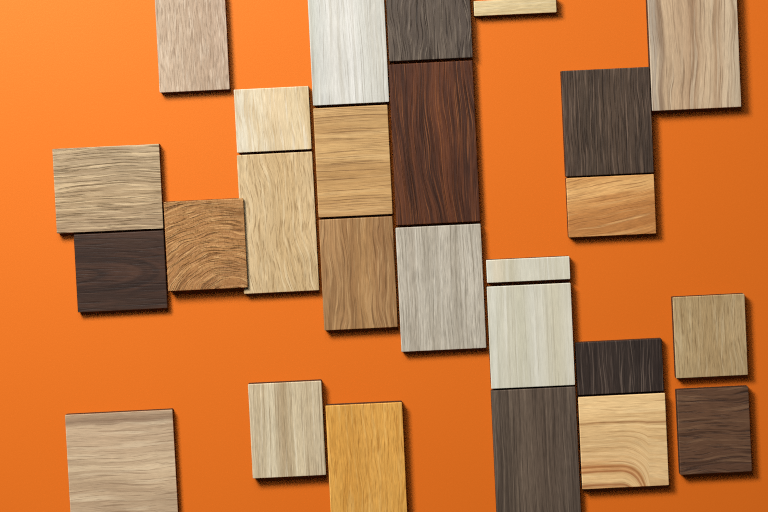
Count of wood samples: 26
